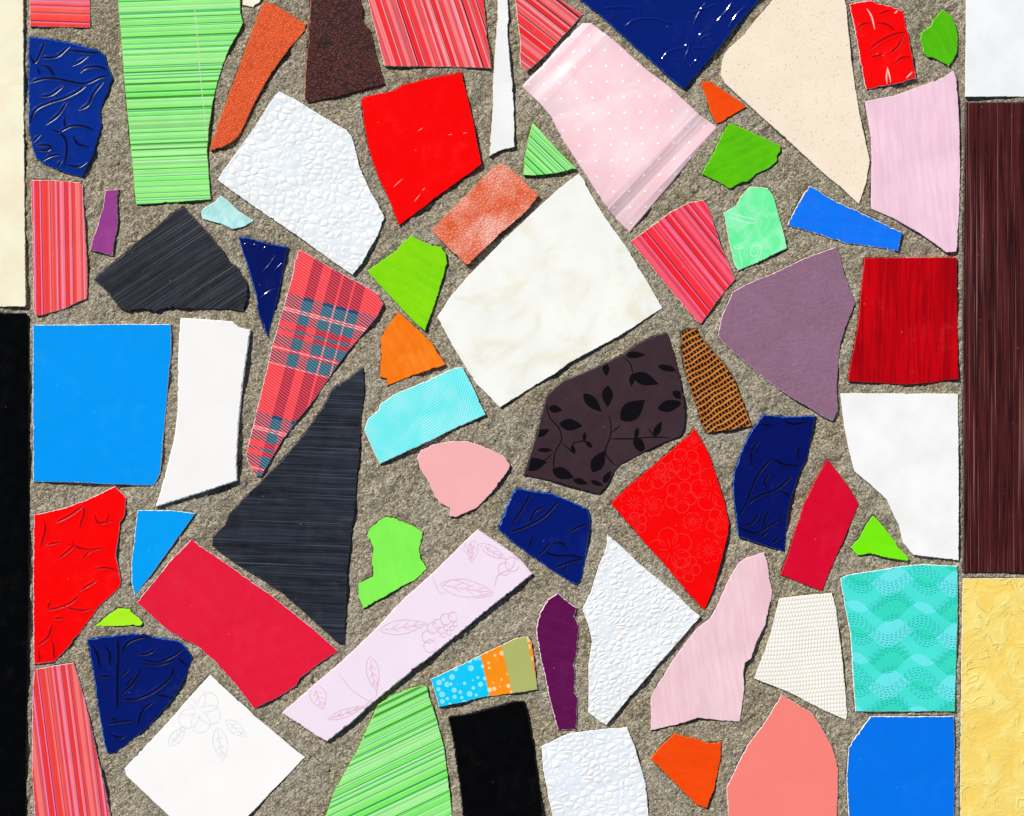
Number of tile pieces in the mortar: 74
